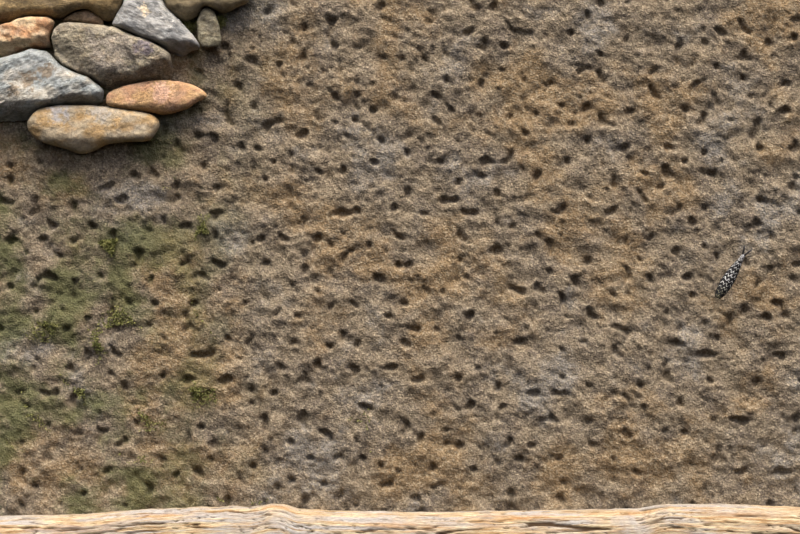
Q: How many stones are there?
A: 10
